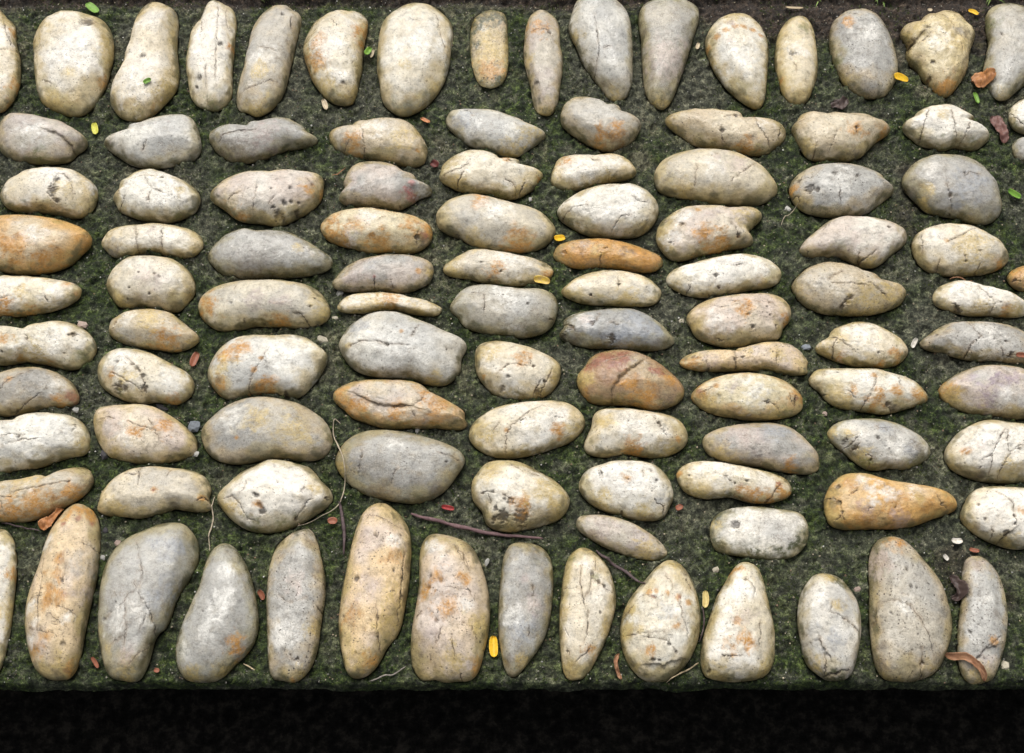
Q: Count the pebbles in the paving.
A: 108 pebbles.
